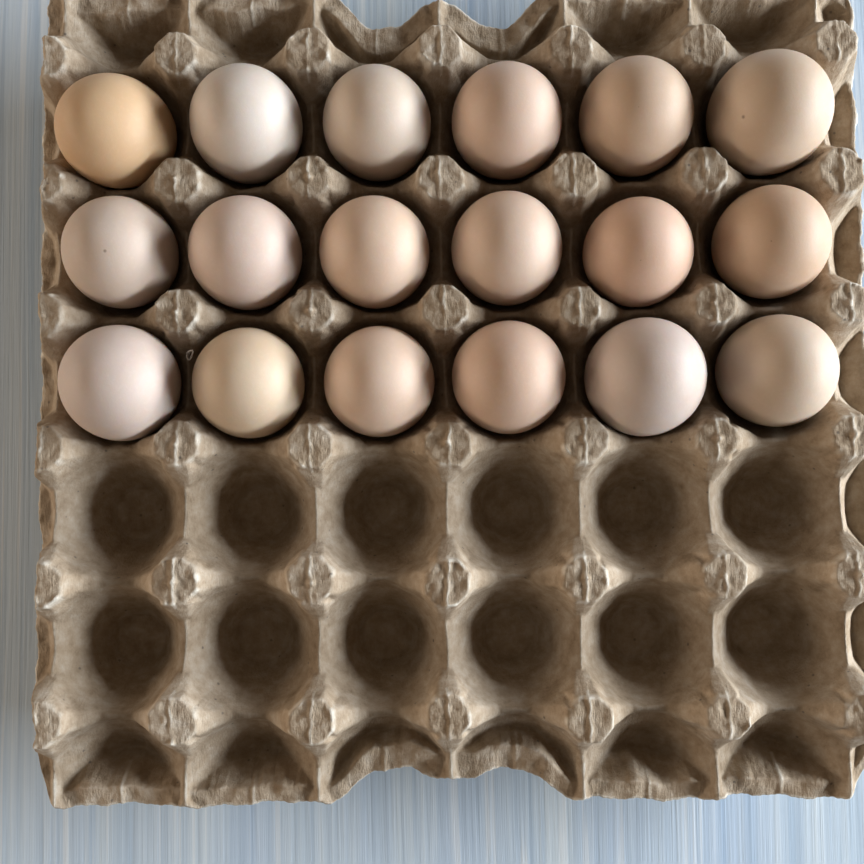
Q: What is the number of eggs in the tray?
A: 18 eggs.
